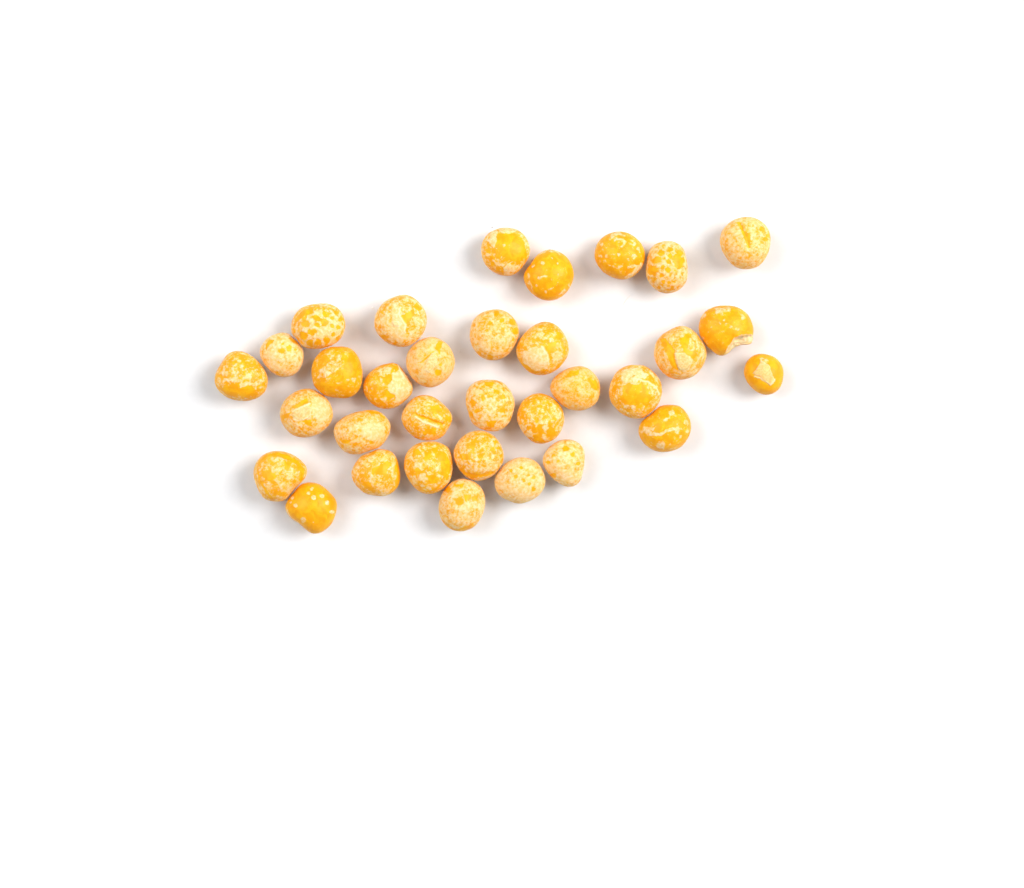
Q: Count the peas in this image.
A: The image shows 33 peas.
